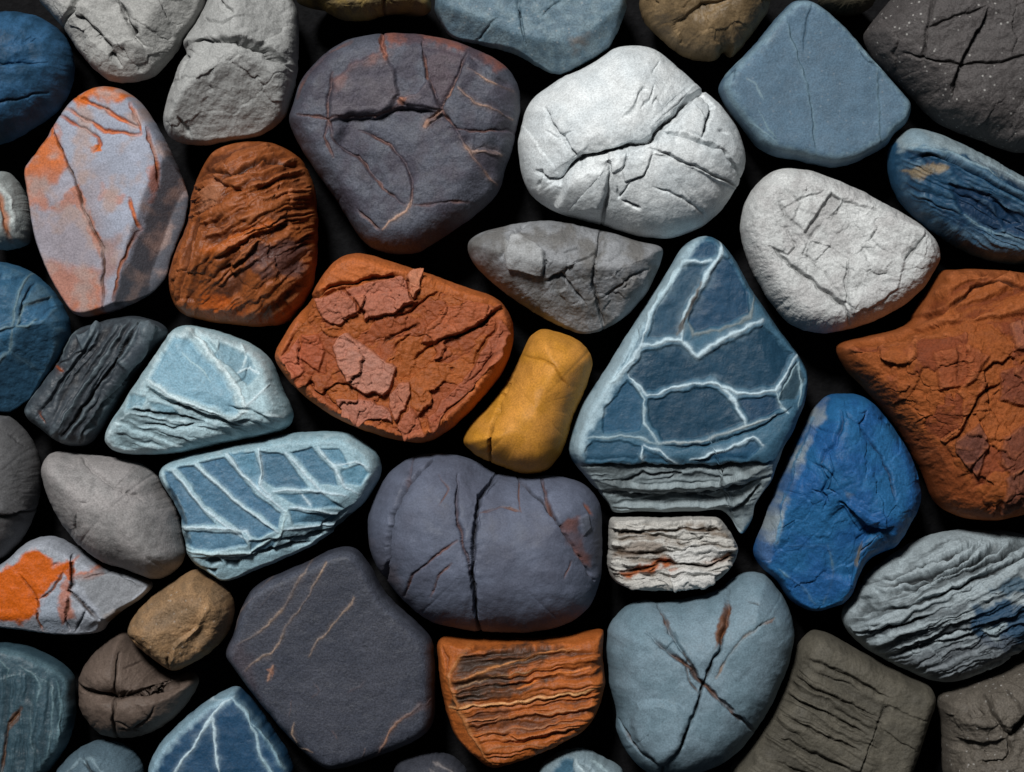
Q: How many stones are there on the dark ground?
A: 44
